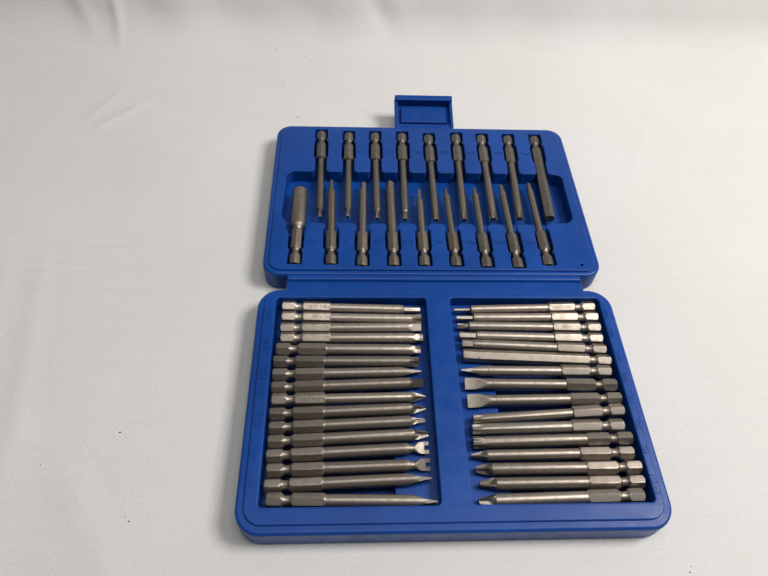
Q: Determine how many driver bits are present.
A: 50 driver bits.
